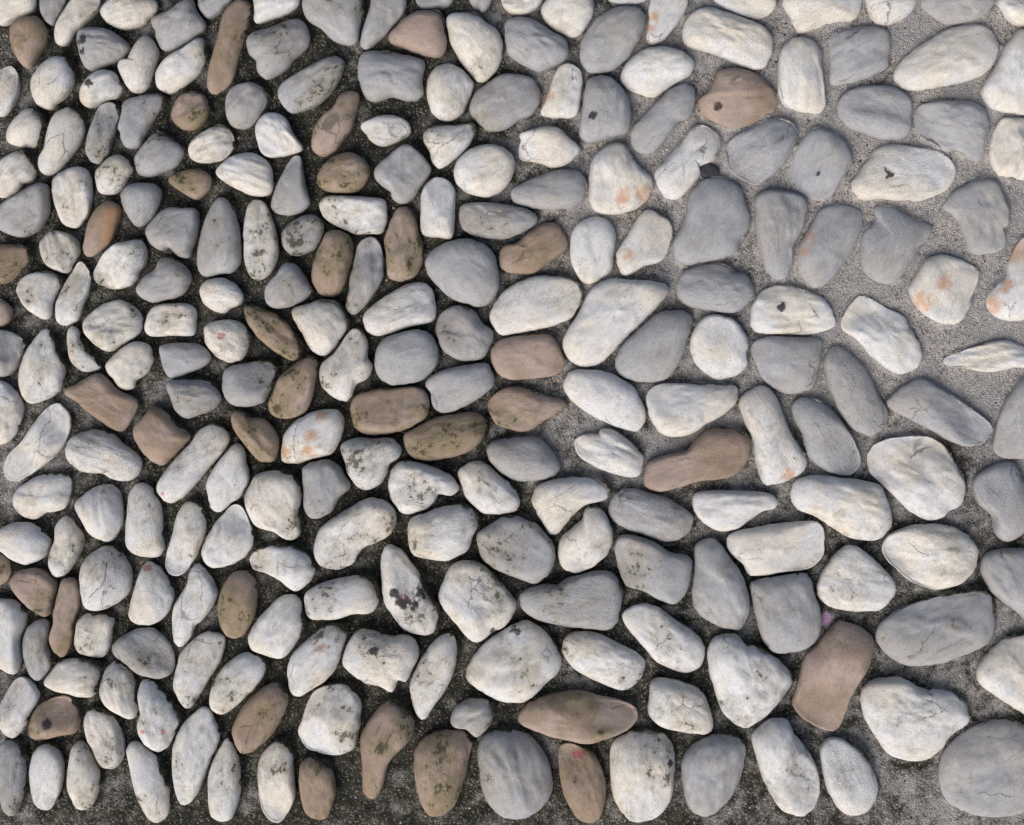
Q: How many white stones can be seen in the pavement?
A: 136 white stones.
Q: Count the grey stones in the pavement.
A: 76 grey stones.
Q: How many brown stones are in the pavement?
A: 36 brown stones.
